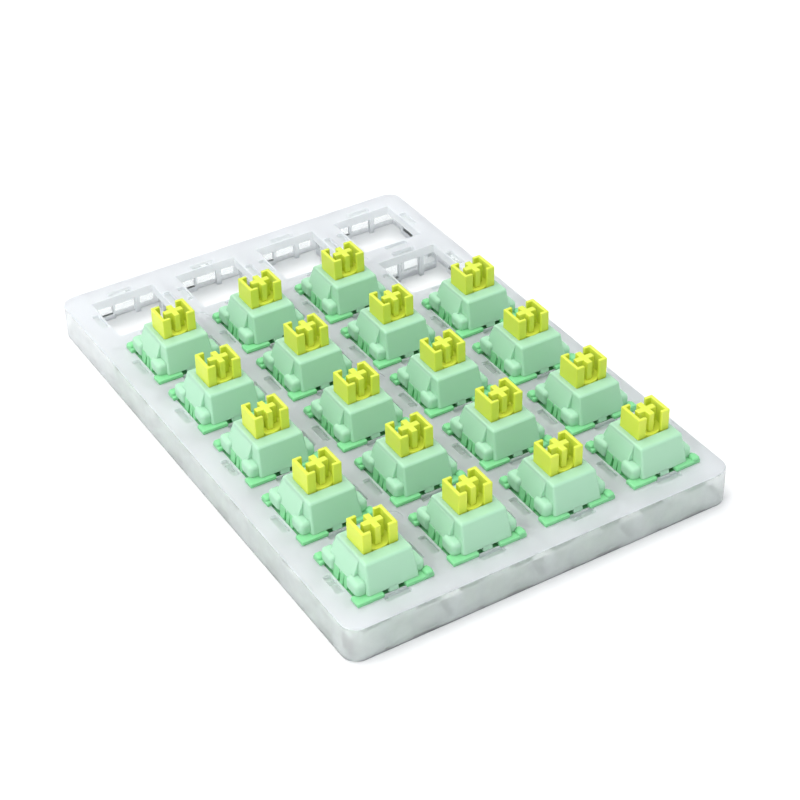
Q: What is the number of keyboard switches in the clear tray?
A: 19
